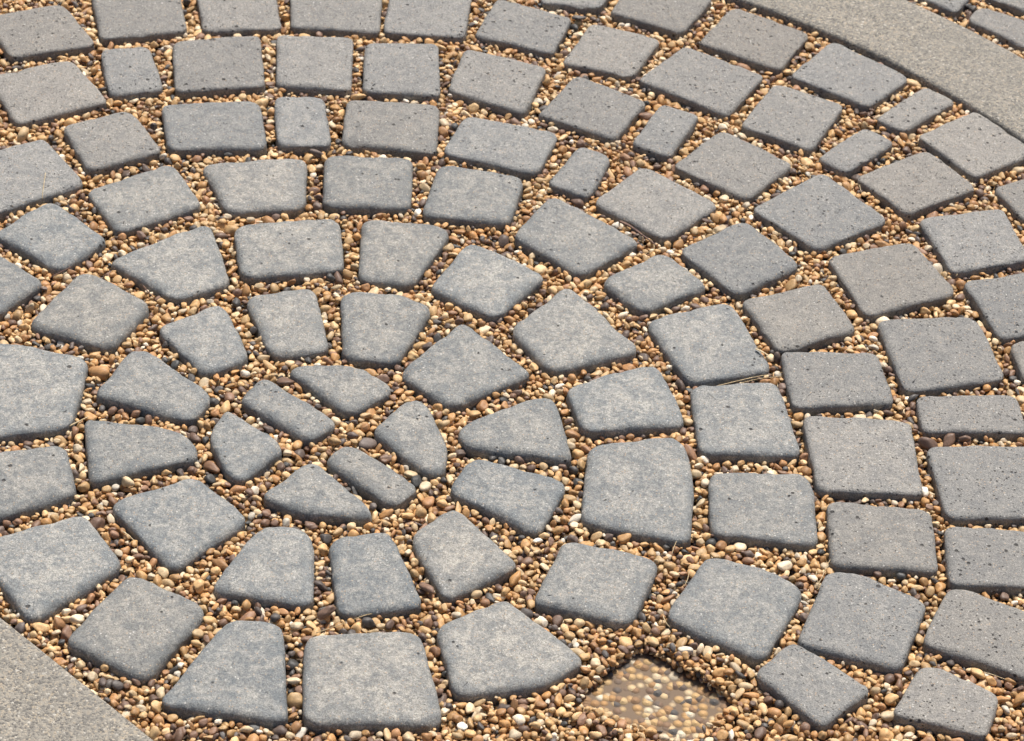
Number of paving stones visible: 102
